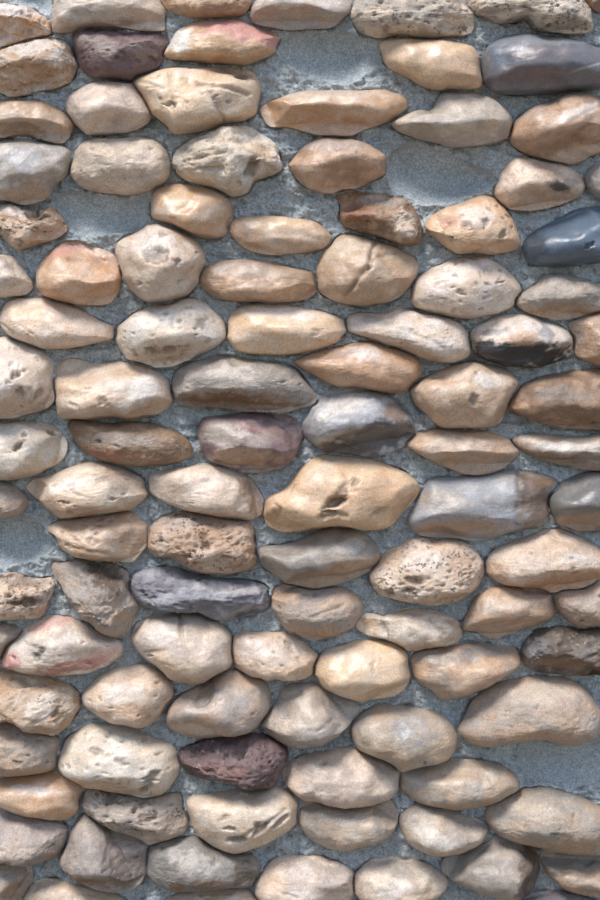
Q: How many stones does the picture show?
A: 108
